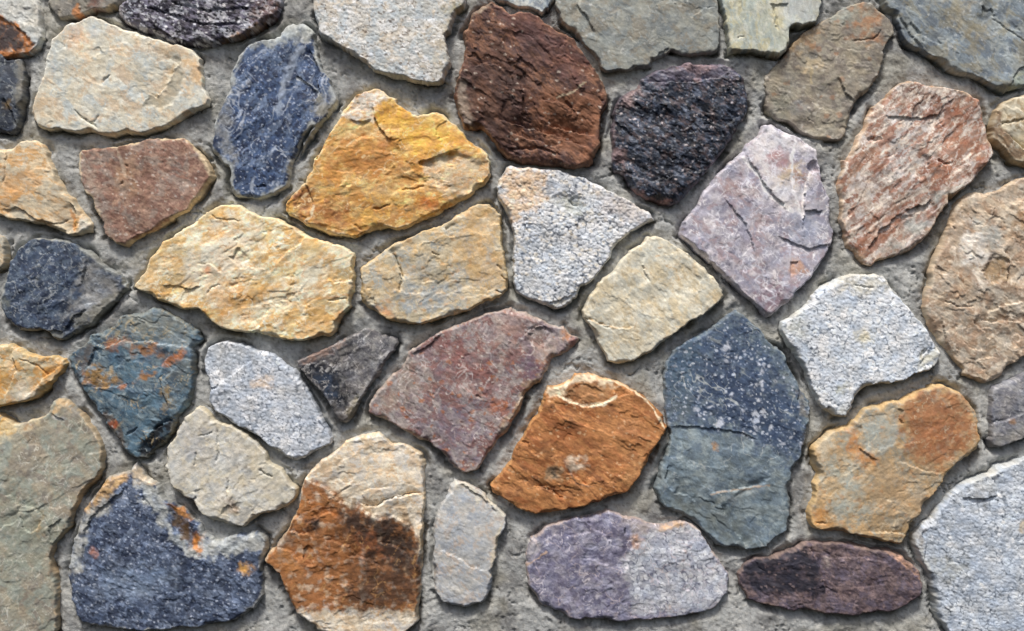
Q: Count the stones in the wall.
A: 45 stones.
